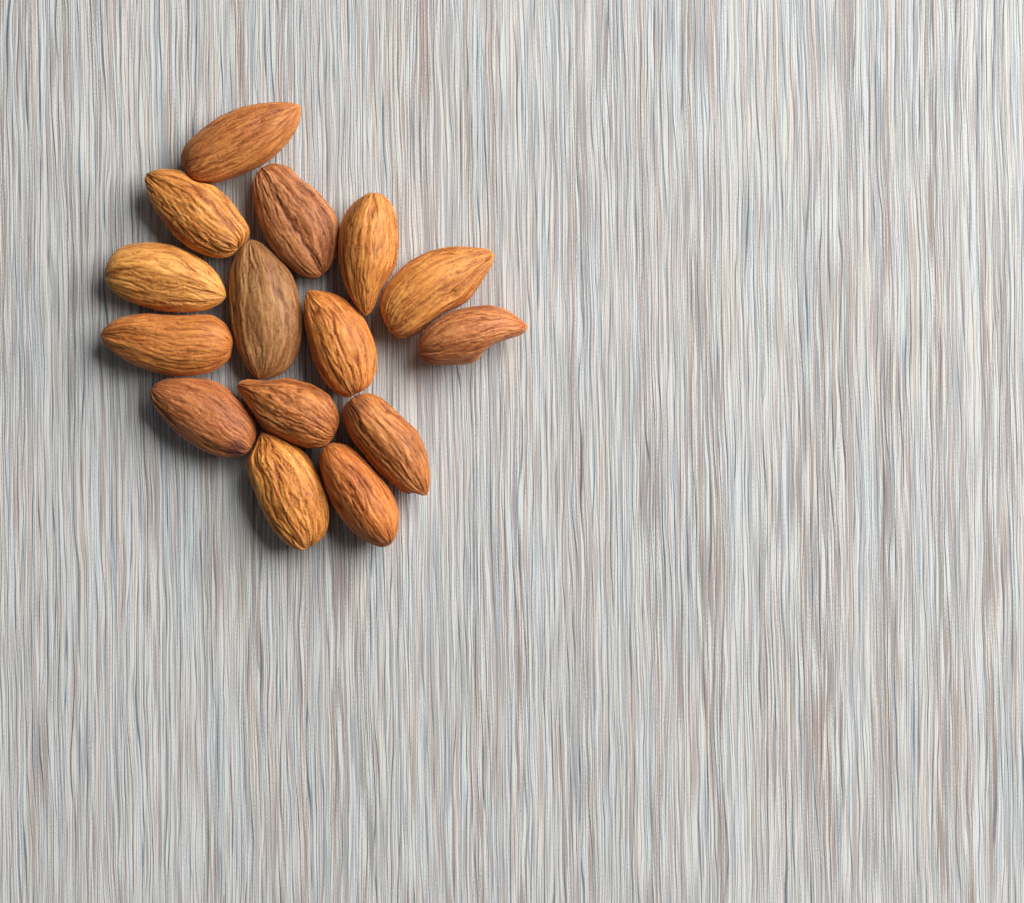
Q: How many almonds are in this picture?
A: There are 15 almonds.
